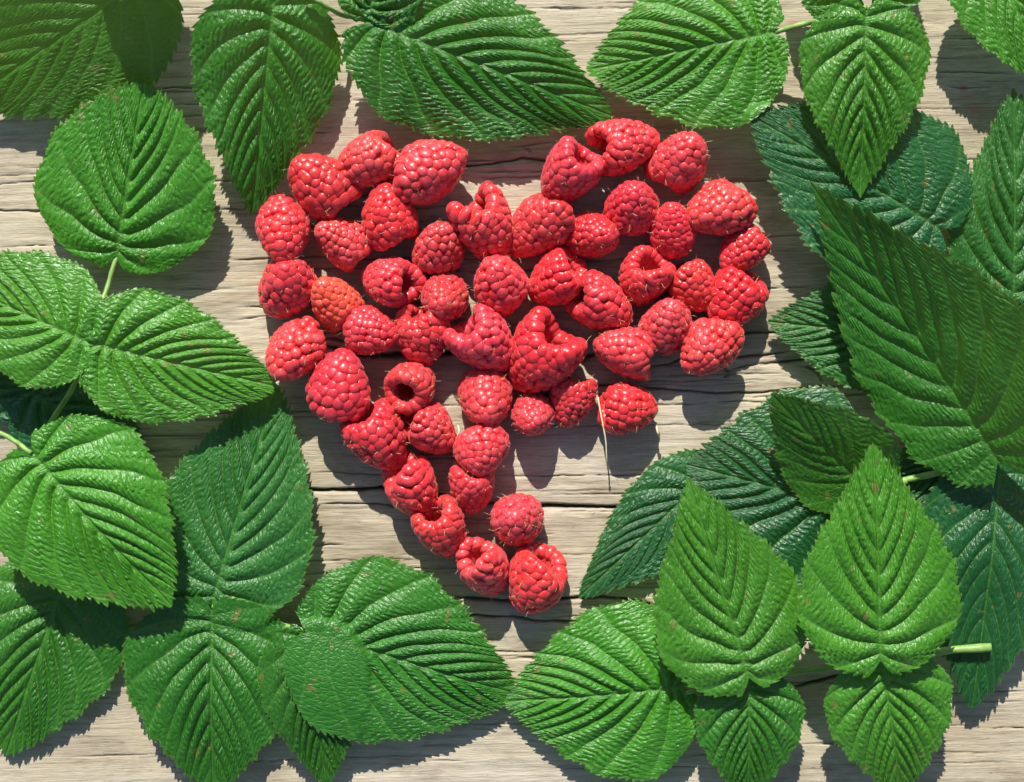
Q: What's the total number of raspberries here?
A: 50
